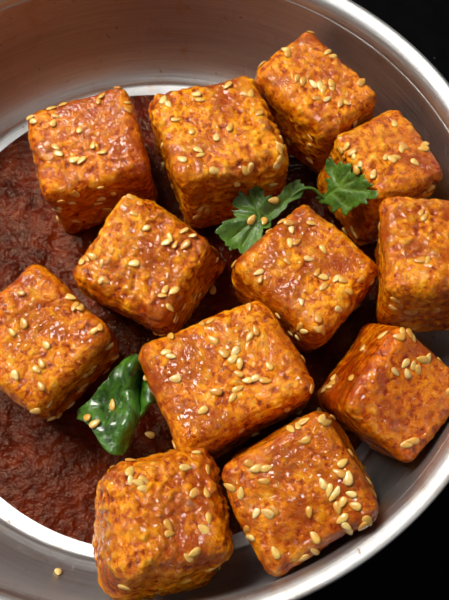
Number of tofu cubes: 12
